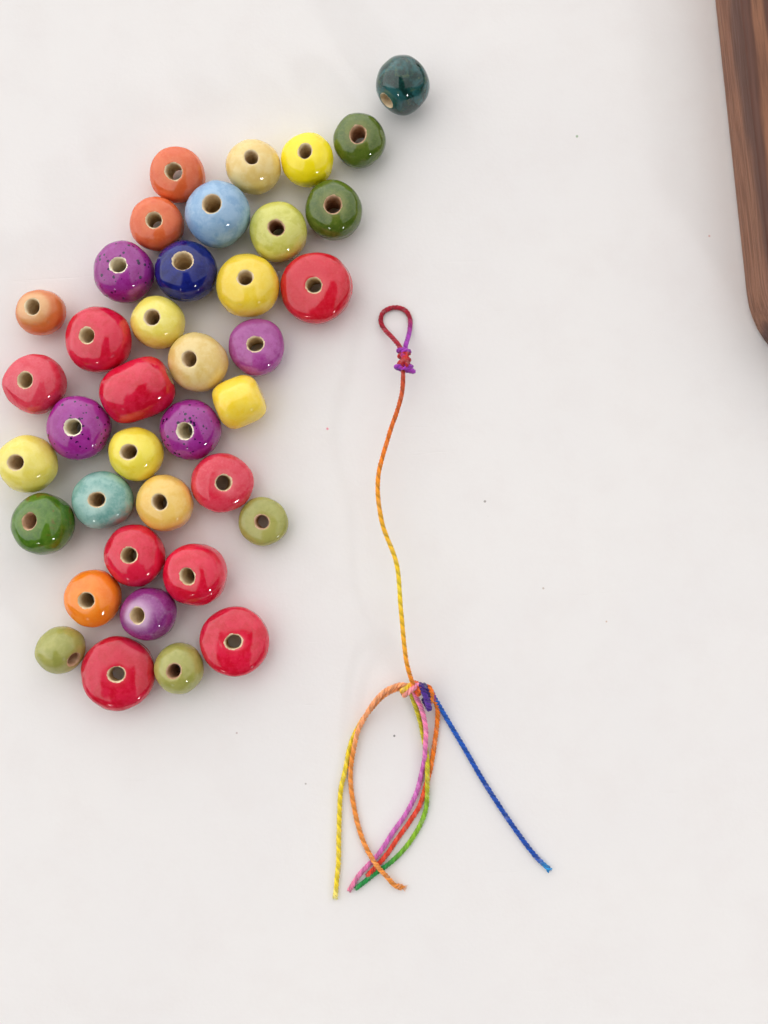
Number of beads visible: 38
